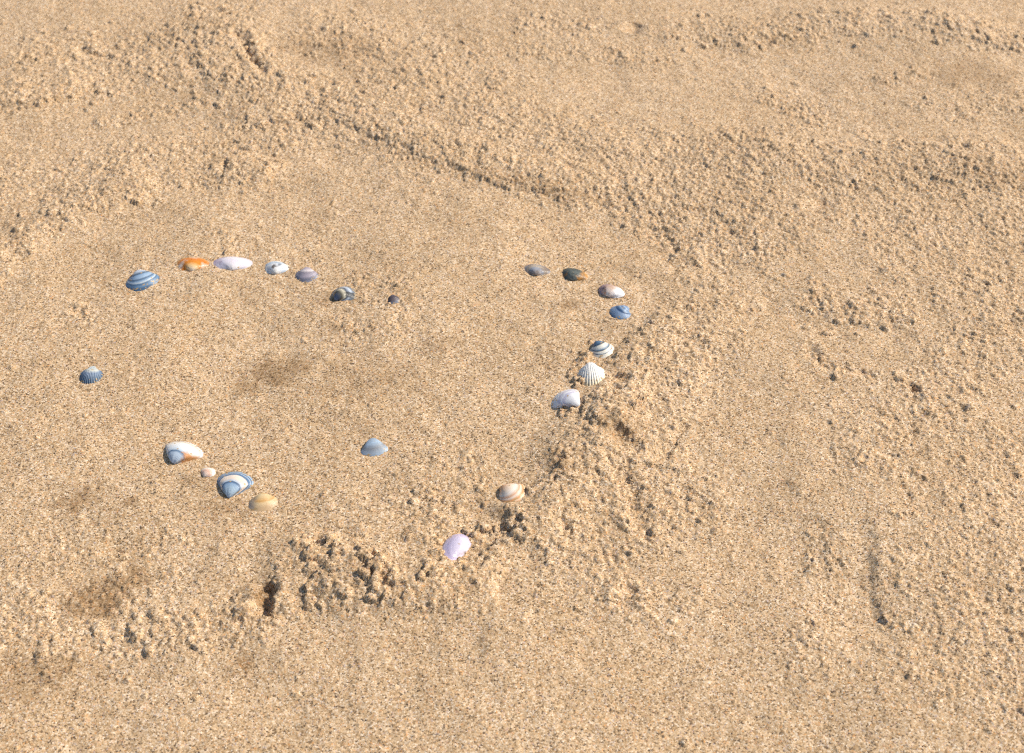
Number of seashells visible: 22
